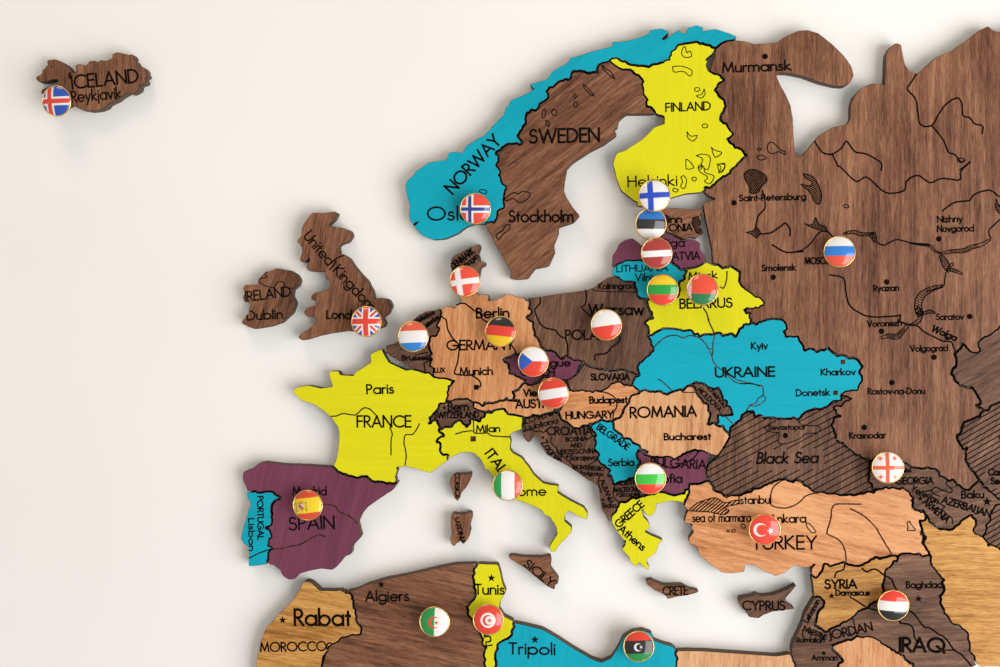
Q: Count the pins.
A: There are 24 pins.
